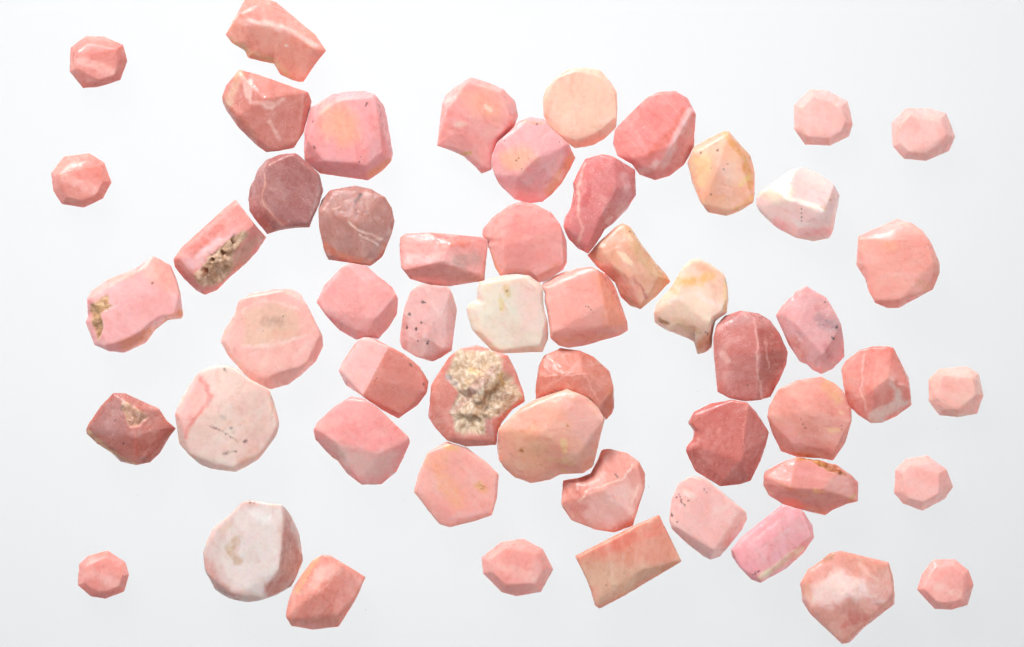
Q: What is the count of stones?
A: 54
